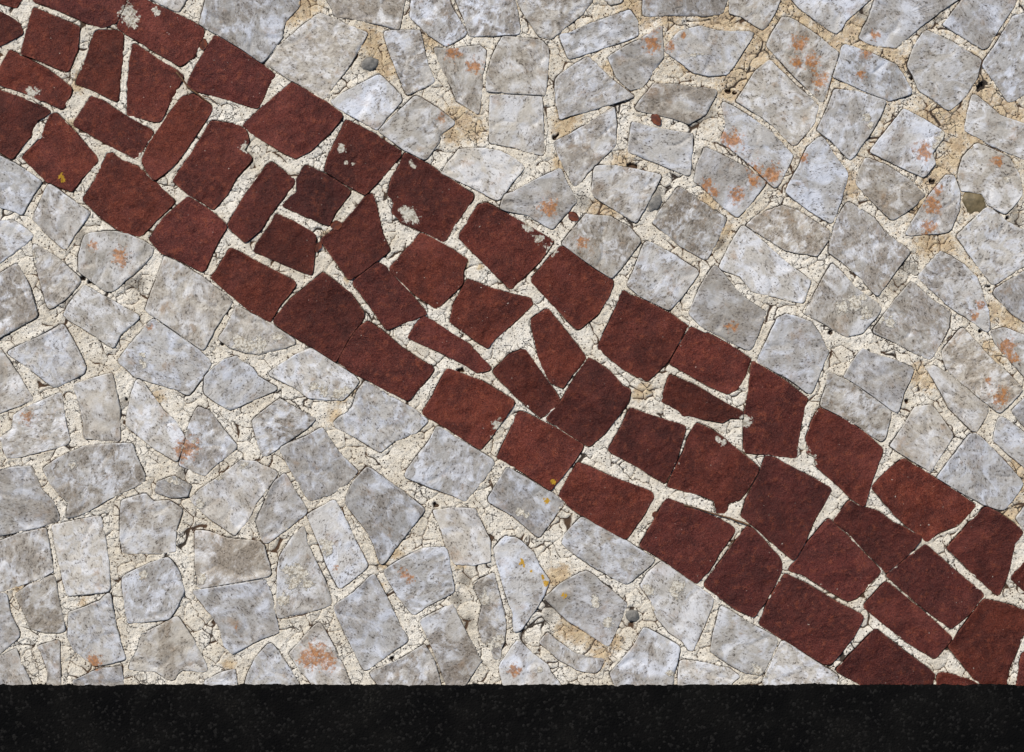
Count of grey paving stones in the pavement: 129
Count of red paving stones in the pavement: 60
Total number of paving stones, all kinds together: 189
